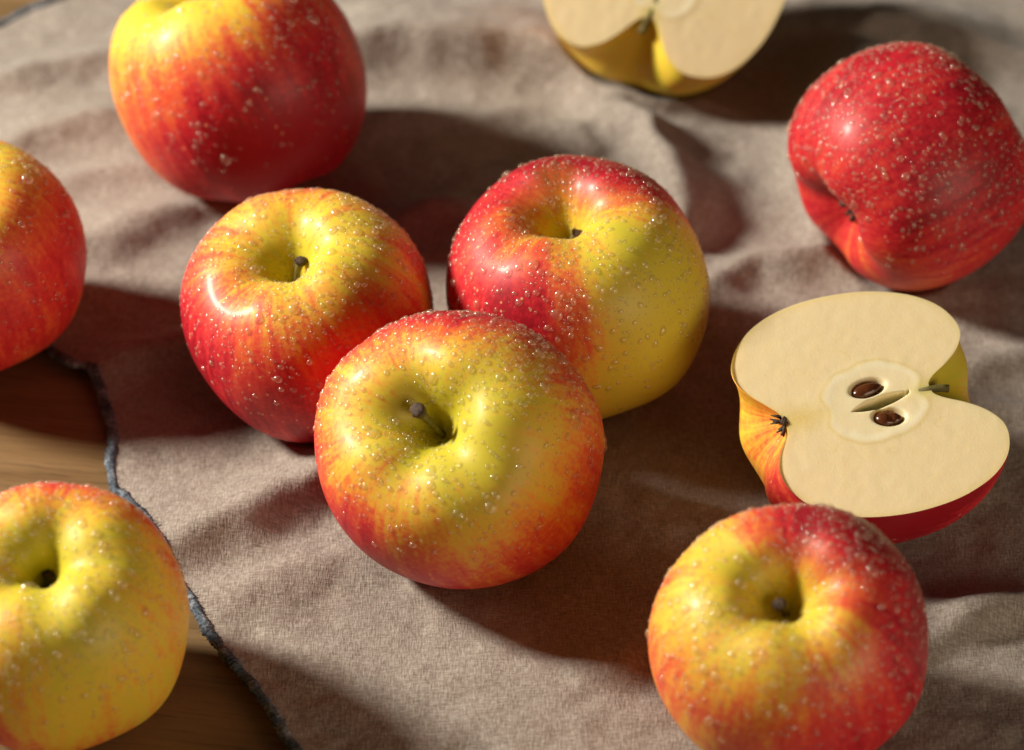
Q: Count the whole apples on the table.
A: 8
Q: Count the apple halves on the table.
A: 2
